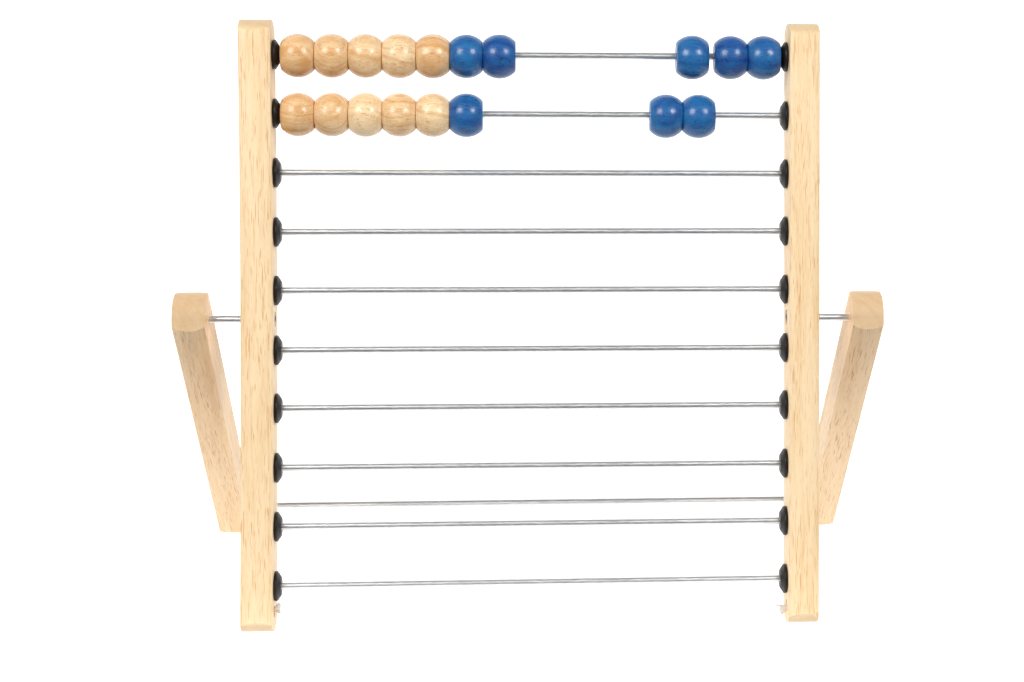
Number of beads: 18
